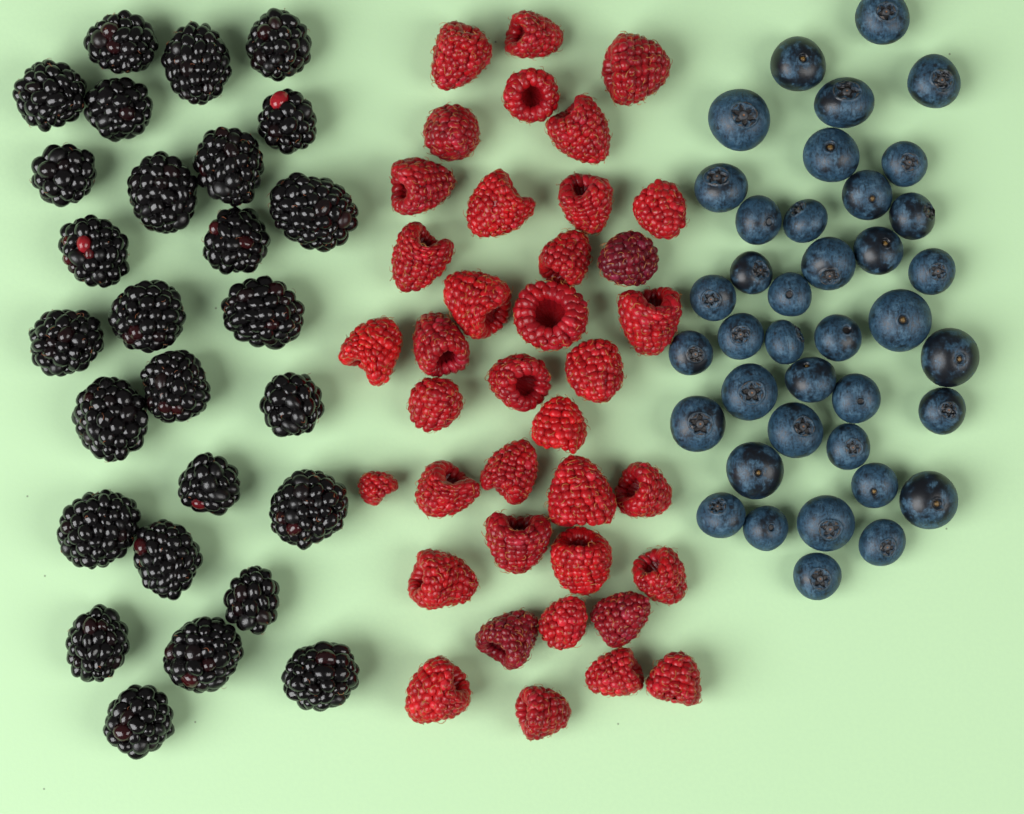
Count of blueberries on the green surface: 39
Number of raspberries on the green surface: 38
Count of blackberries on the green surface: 27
